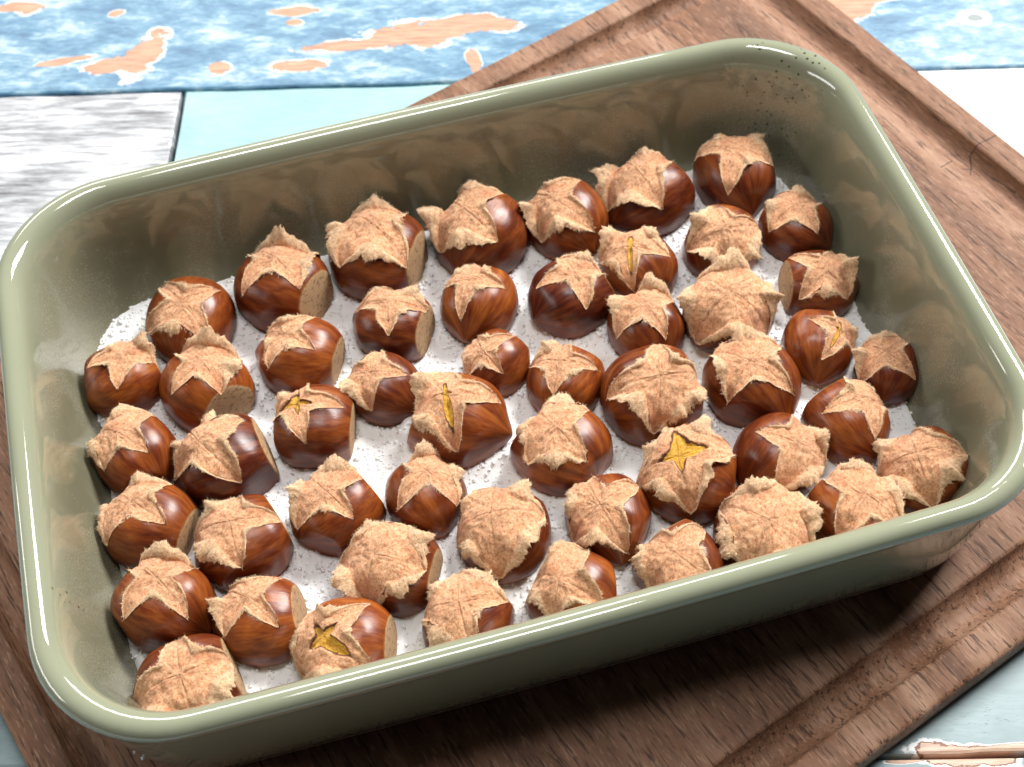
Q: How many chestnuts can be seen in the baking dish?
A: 51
